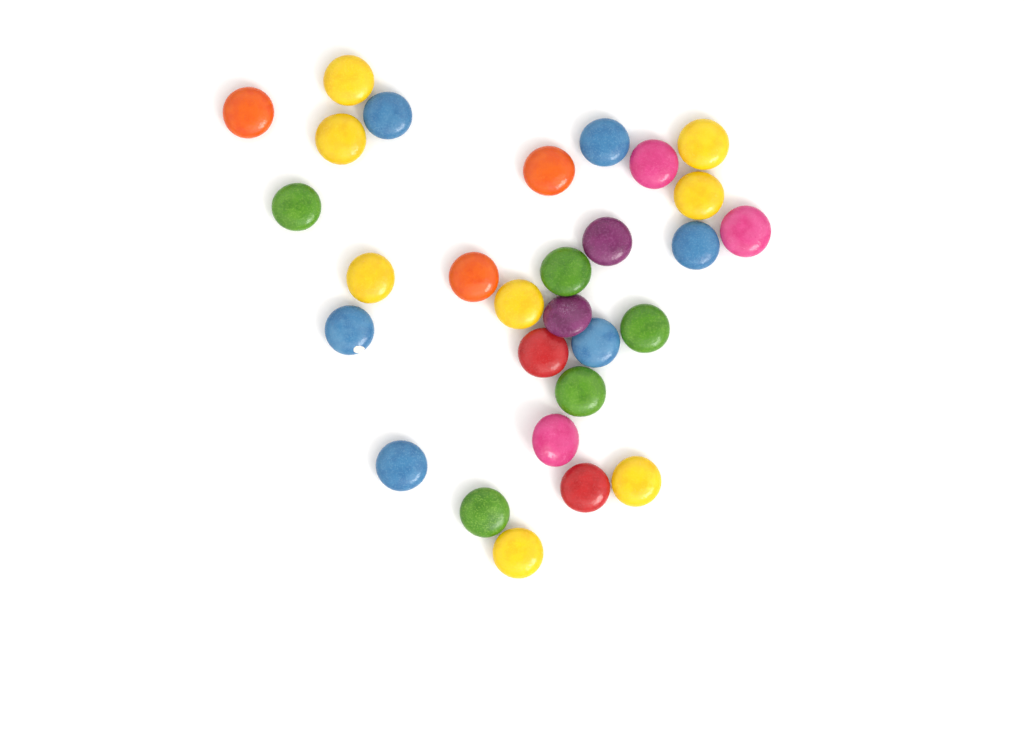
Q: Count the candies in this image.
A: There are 29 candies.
